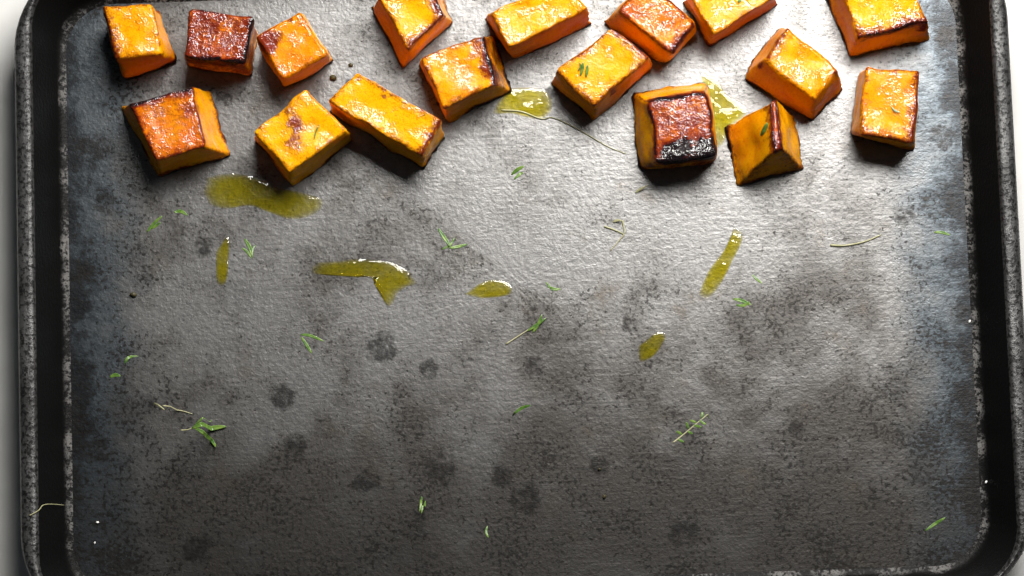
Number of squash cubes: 17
